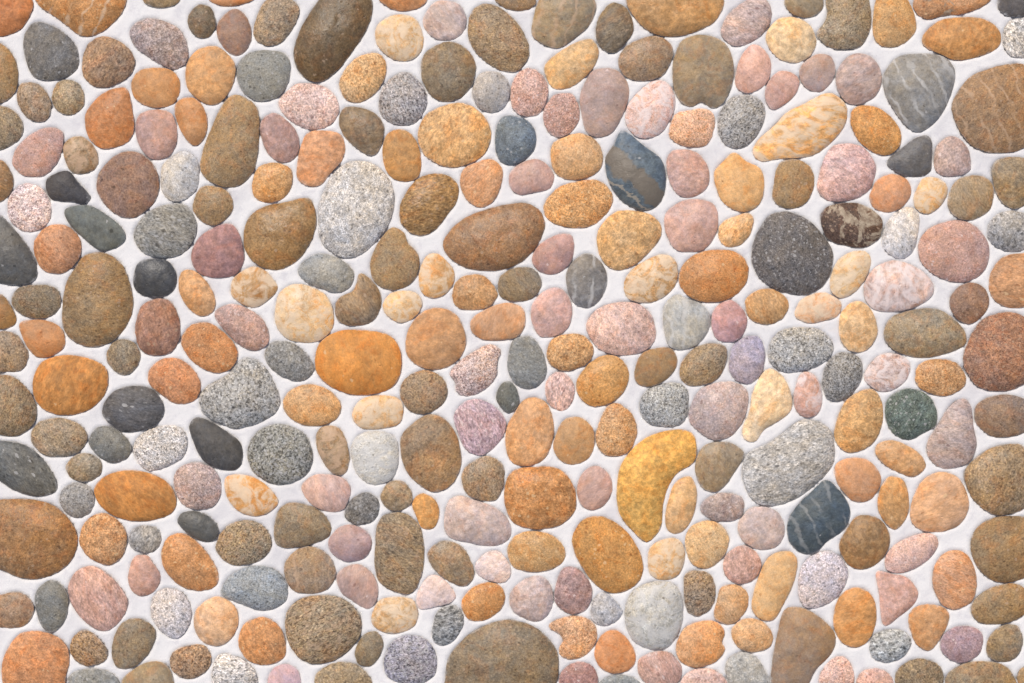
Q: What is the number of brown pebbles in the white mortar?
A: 82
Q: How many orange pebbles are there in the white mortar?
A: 92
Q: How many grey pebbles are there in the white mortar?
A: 59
